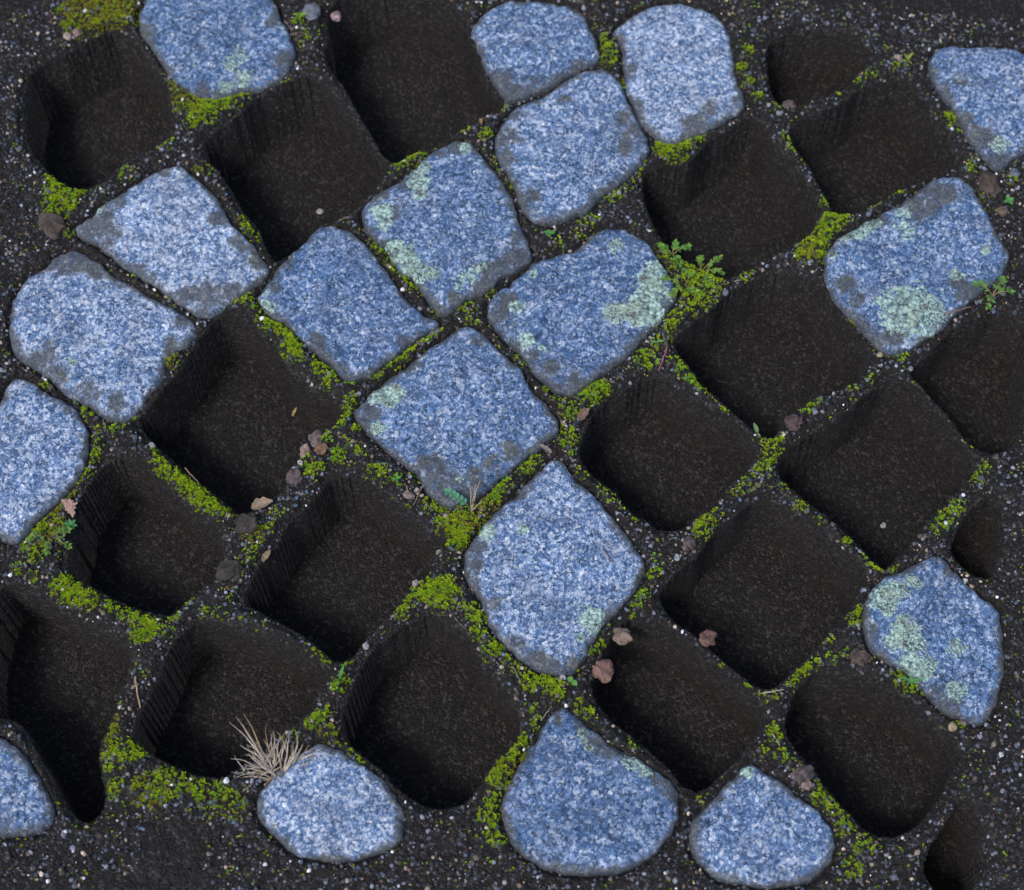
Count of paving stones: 19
